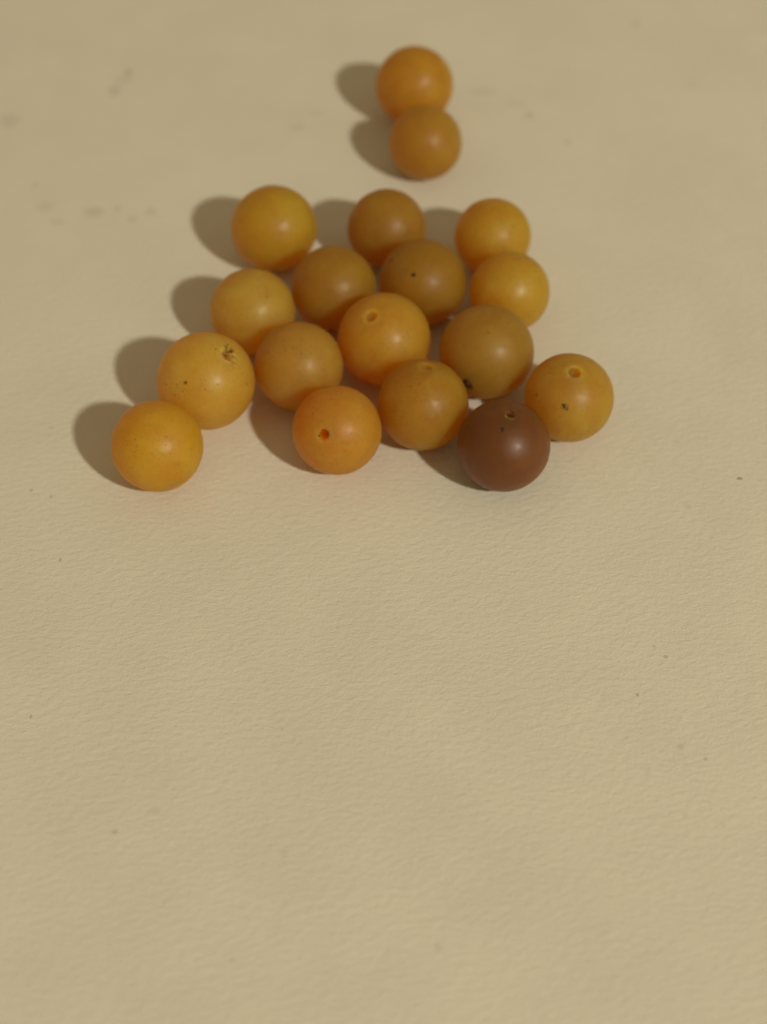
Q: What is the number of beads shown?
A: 18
